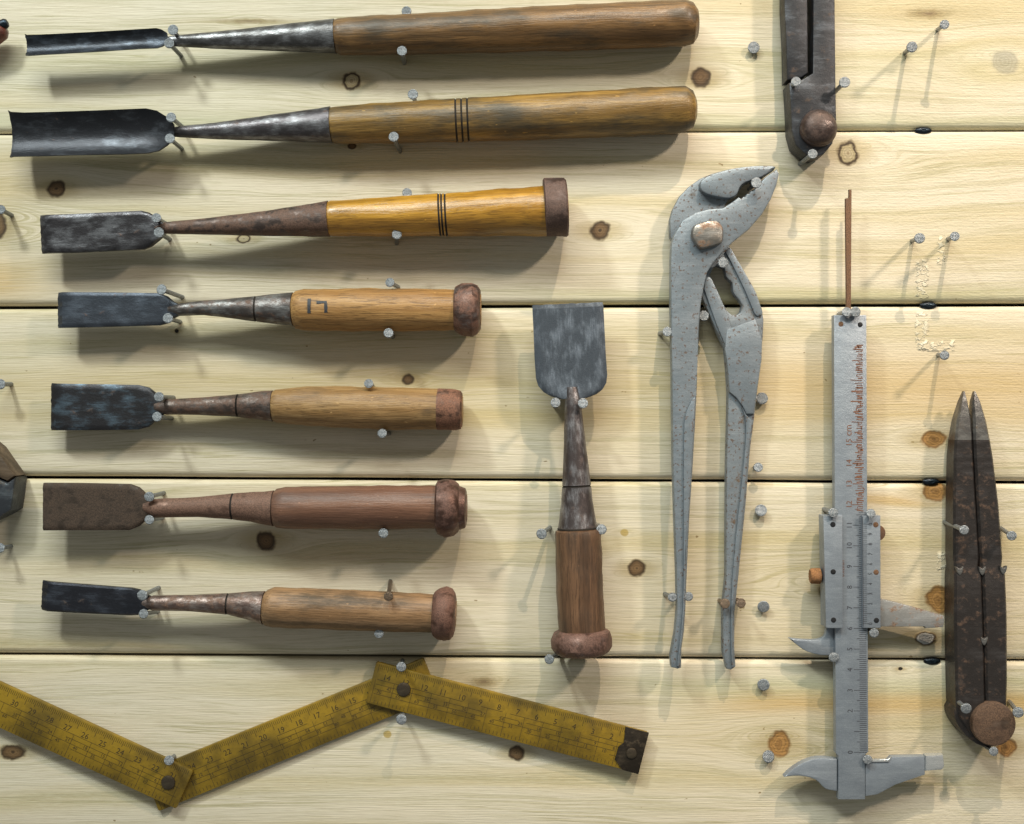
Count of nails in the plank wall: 73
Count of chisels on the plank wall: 8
